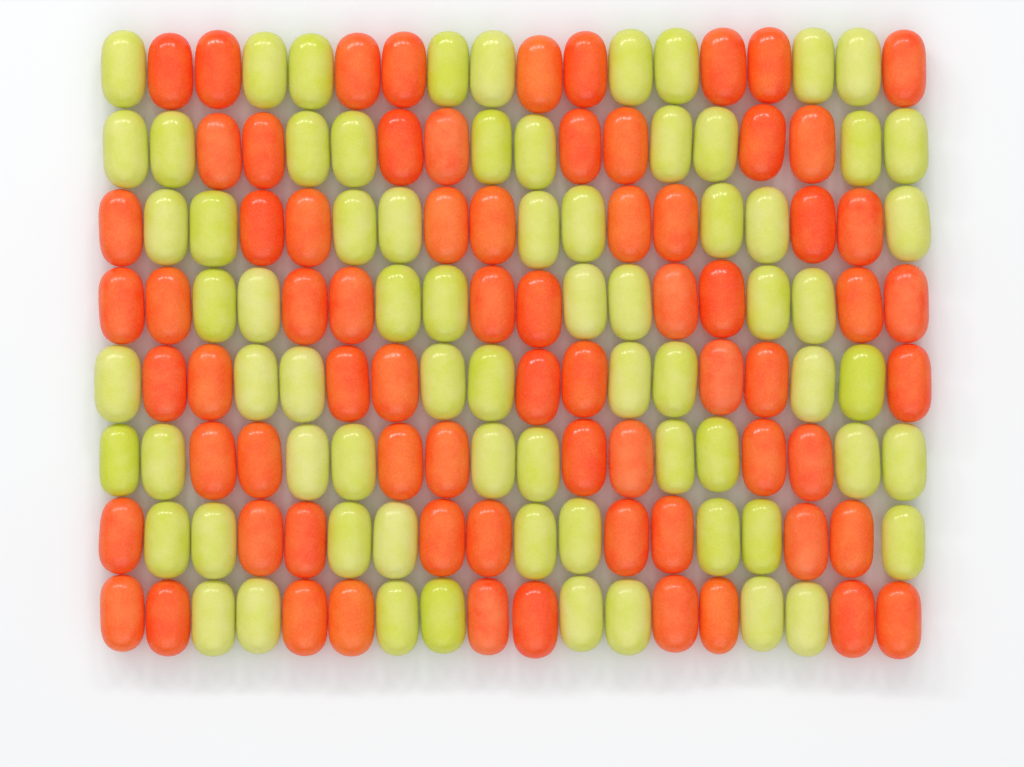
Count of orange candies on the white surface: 72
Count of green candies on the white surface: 72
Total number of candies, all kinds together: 144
